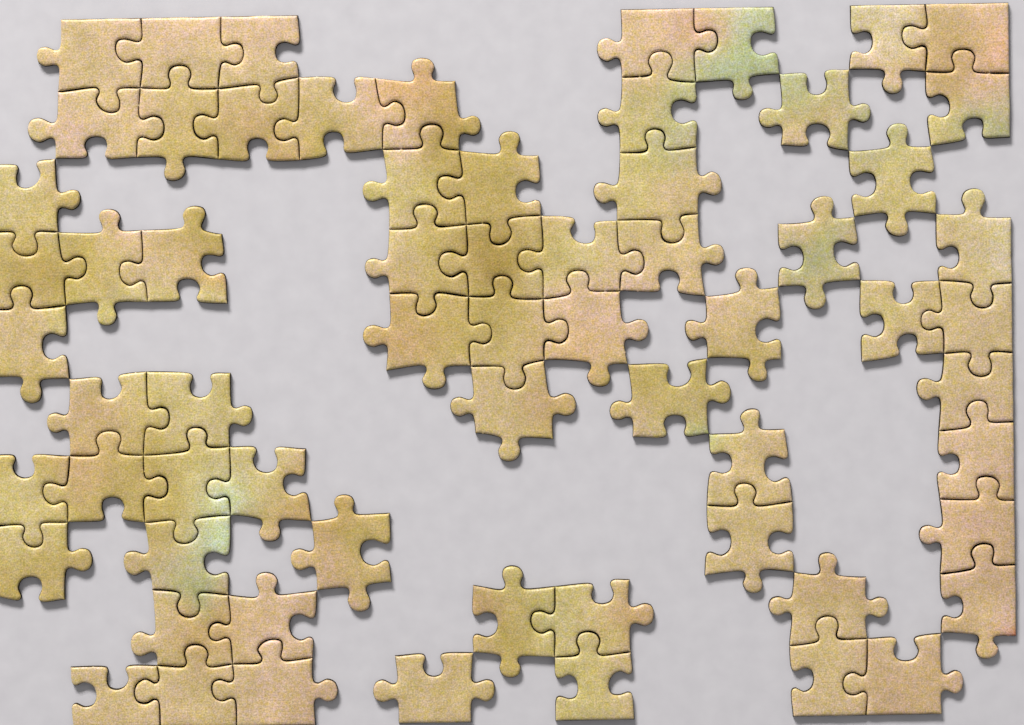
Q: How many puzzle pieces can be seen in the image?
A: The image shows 65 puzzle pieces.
